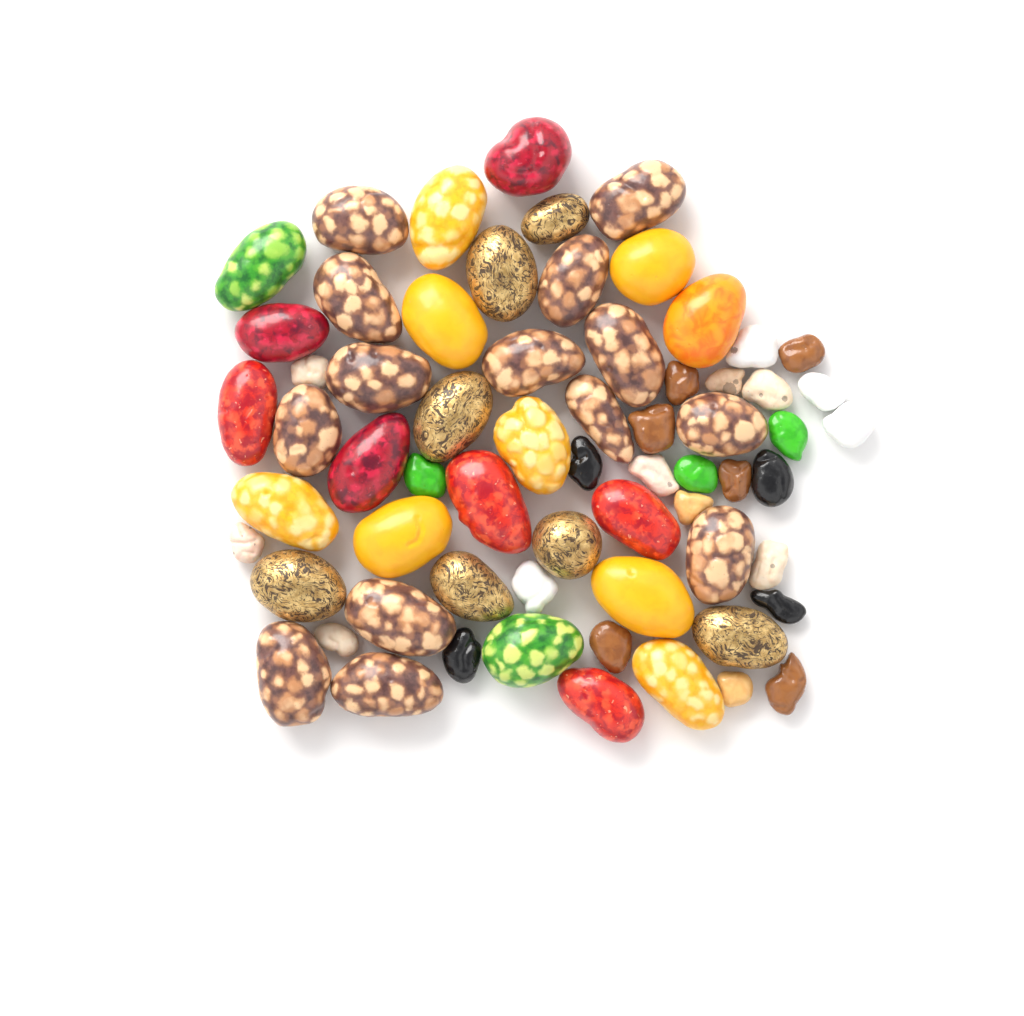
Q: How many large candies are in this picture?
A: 39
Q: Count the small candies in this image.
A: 26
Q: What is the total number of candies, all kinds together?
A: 65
